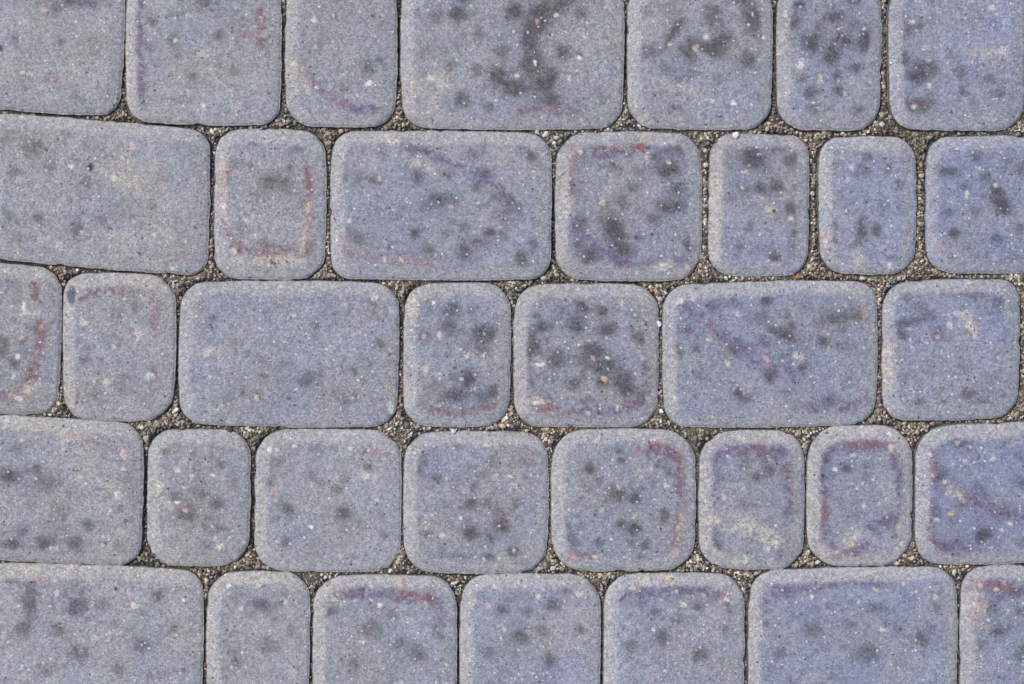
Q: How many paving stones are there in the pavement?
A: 36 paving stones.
